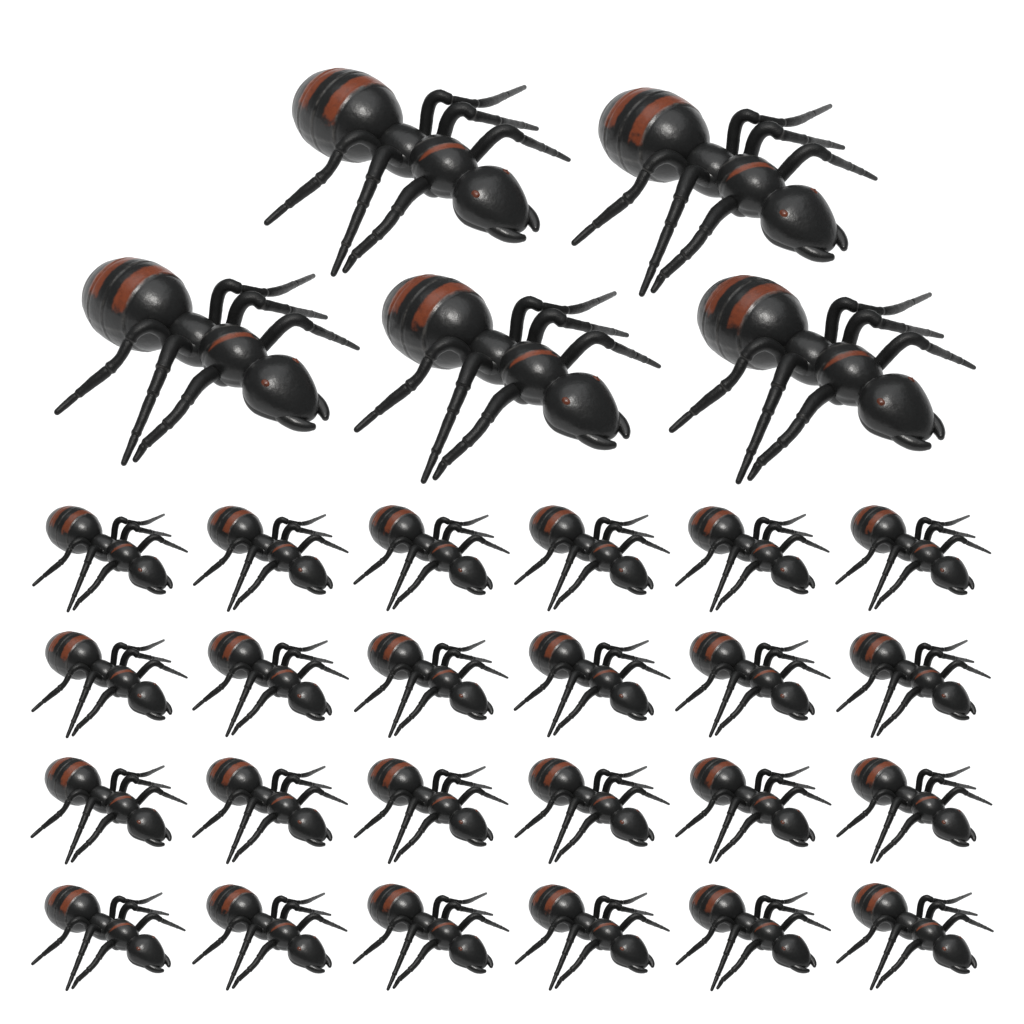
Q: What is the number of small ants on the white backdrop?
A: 24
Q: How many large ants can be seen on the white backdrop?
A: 5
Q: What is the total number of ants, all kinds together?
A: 29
